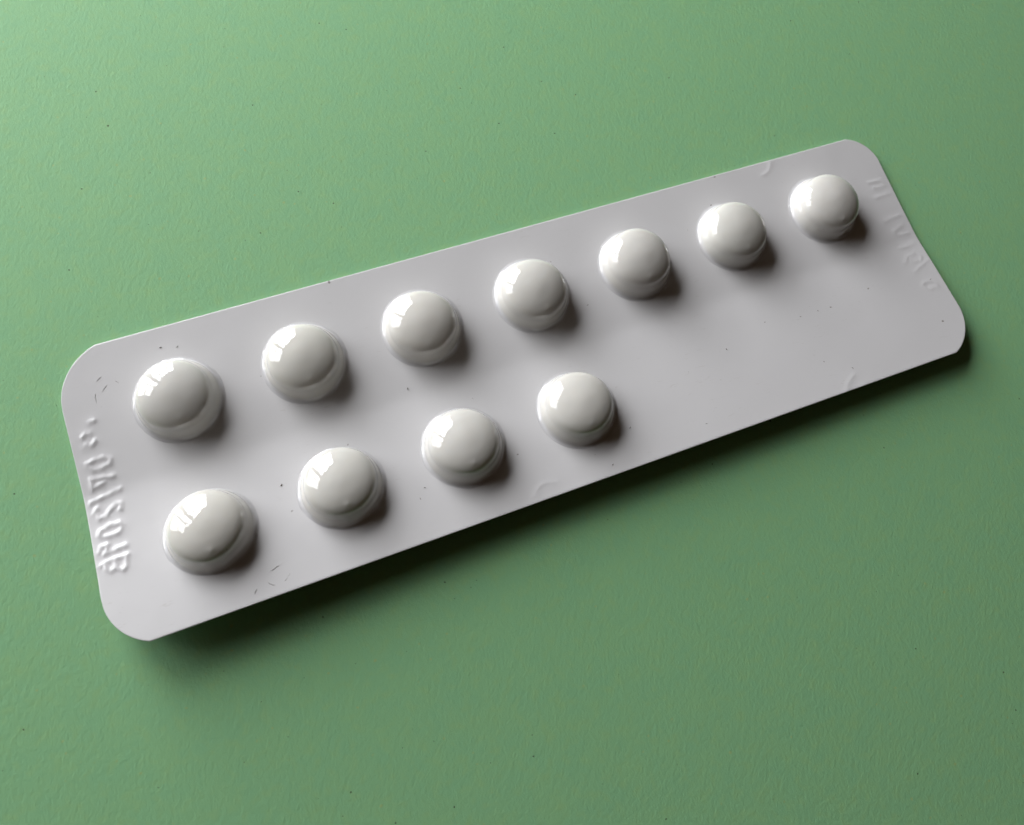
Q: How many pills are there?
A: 11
